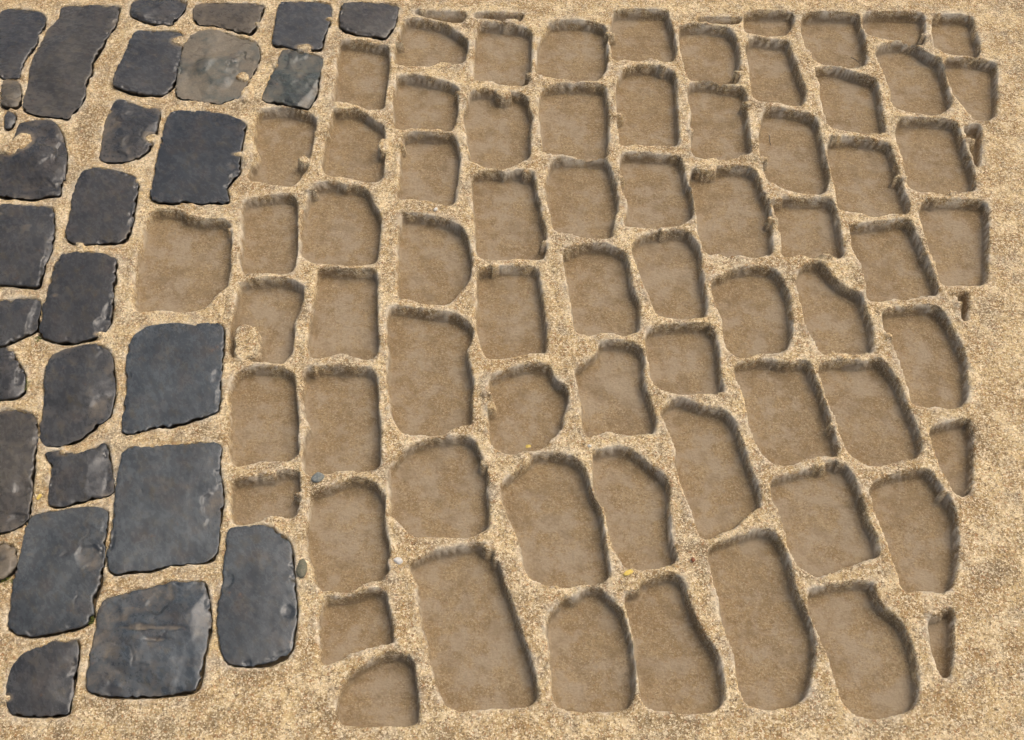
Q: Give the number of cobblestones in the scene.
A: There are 29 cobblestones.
